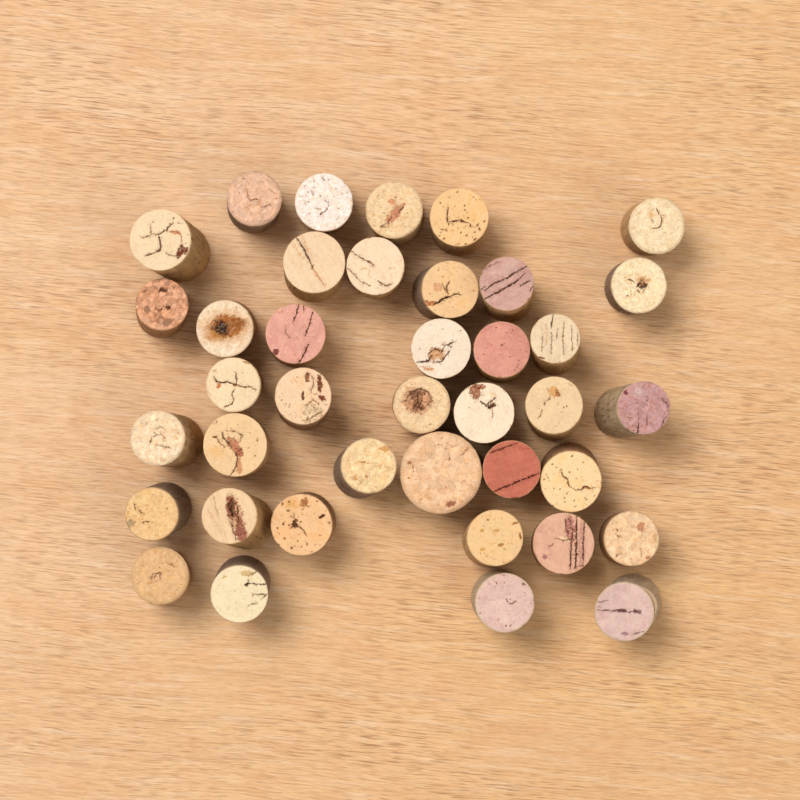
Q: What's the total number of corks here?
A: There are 39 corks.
